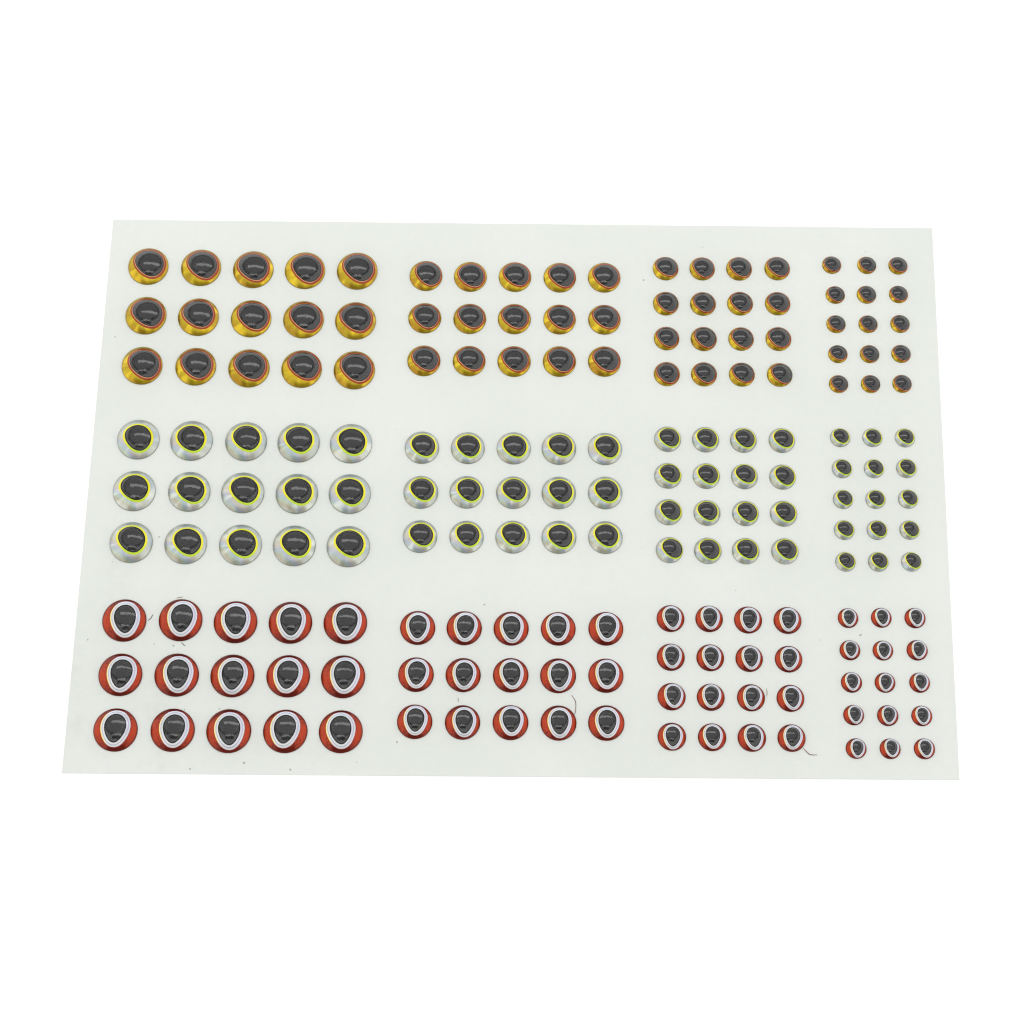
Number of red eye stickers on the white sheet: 61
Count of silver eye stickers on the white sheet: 61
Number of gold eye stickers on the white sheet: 61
